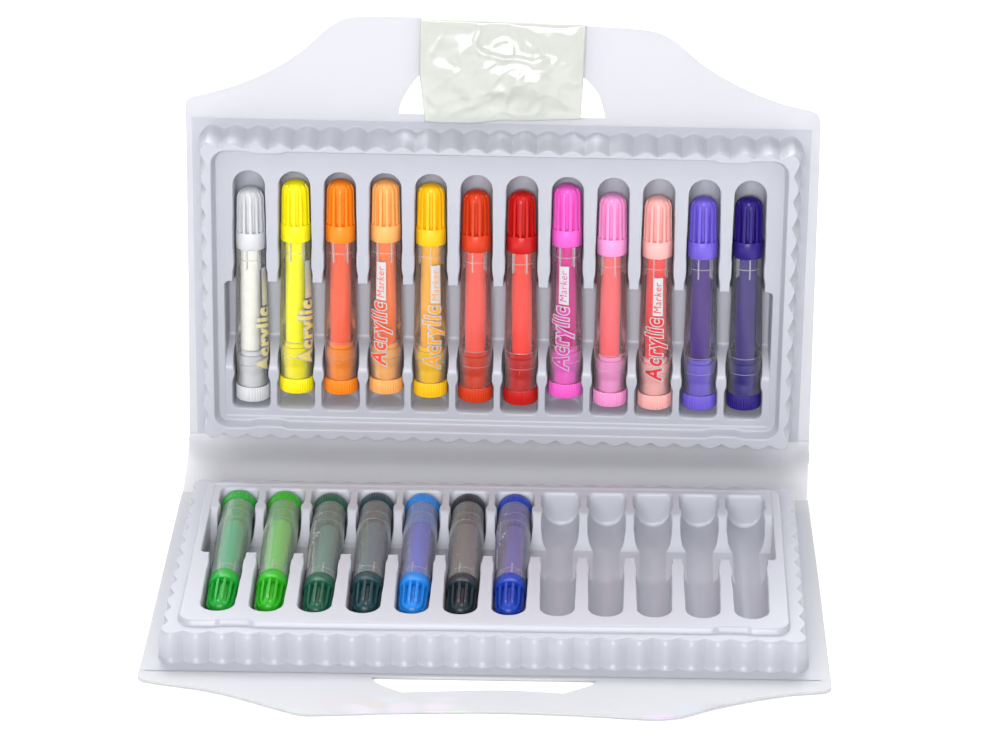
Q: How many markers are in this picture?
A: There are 19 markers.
